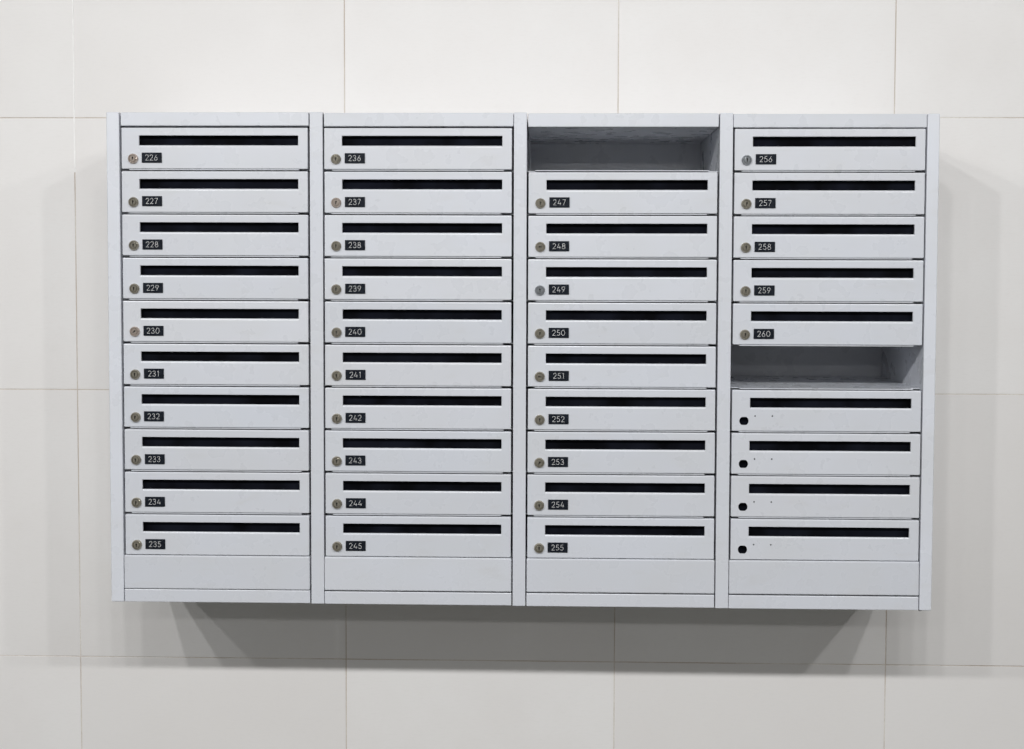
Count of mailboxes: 38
